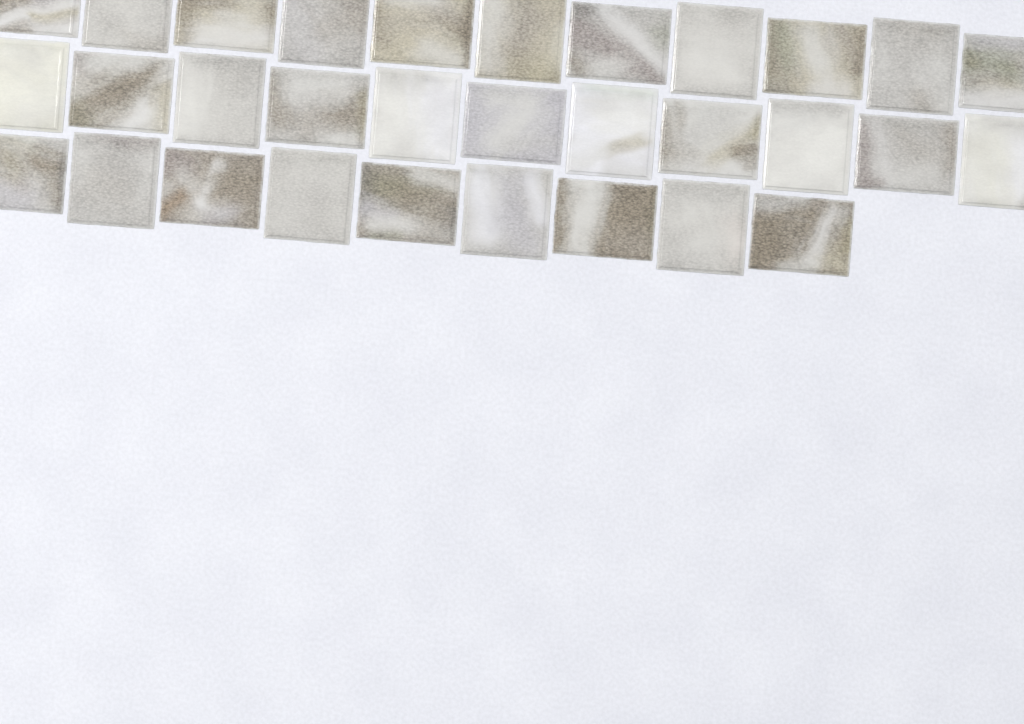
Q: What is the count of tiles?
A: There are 31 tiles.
